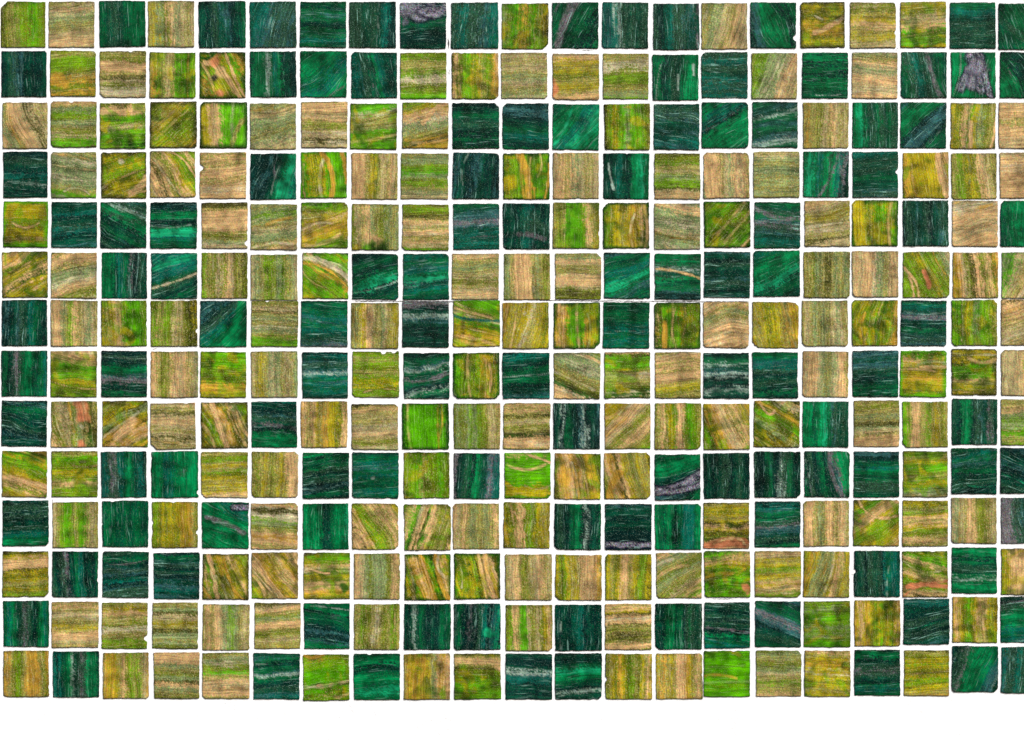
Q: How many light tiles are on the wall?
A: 178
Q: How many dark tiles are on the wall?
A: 116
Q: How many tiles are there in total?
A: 294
